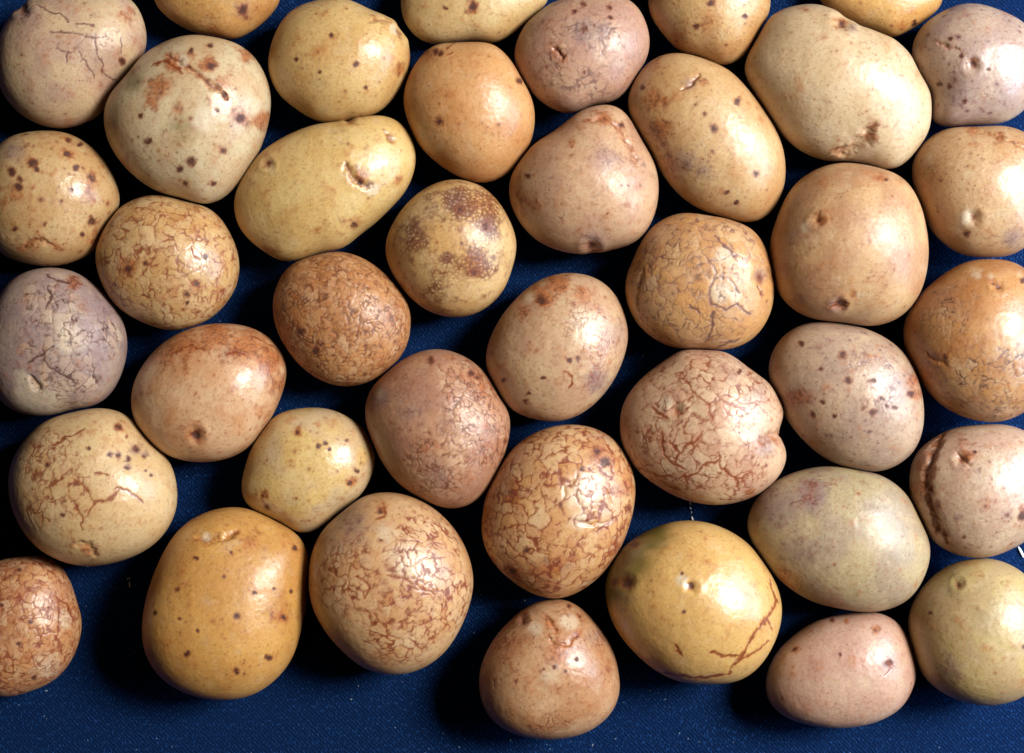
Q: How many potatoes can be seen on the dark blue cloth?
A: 40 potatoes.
